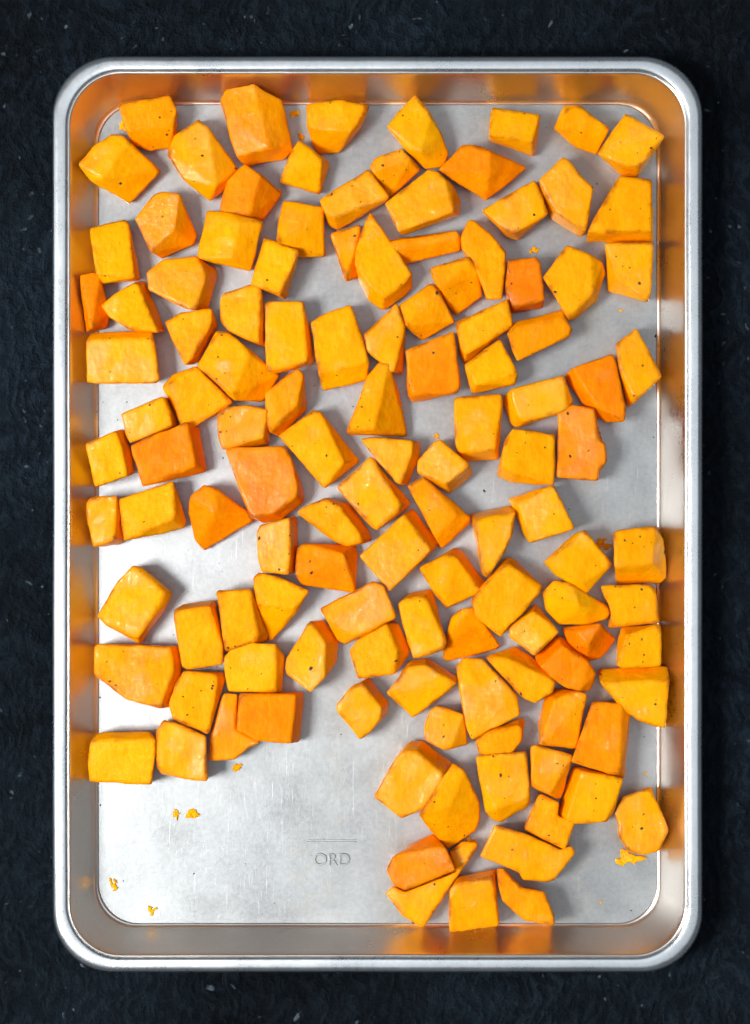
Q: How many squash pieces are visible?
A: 121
